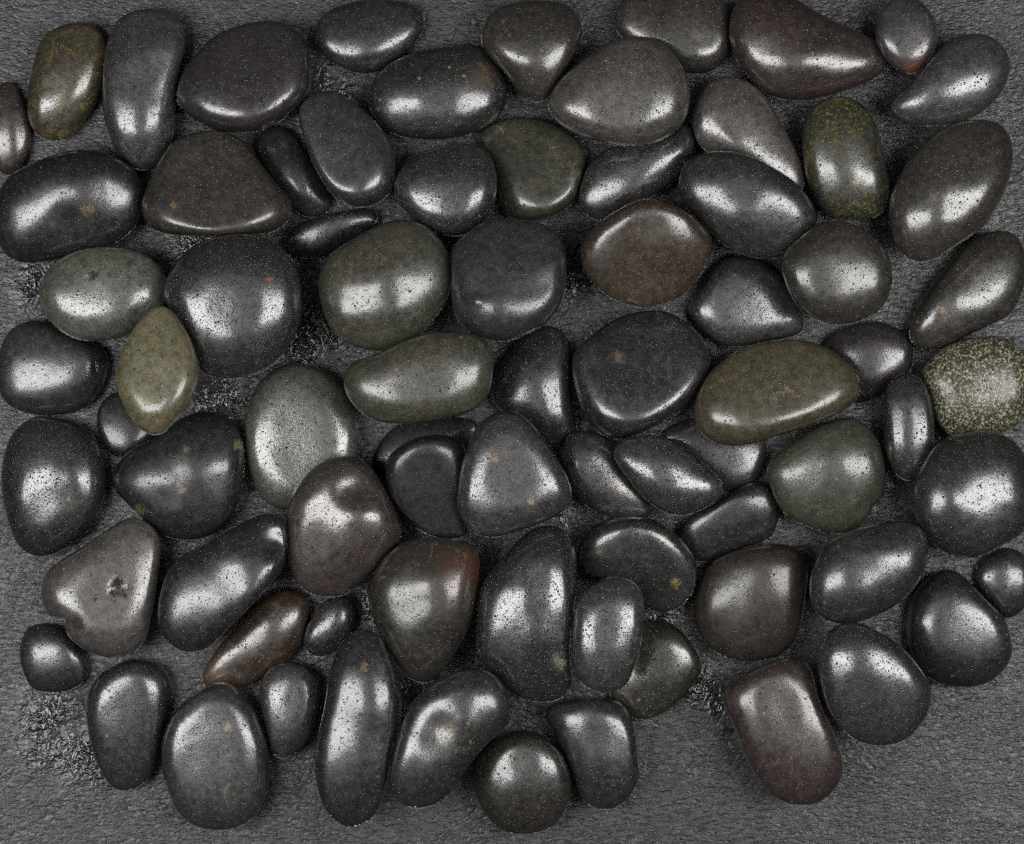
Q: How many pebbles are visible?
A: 78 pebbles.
